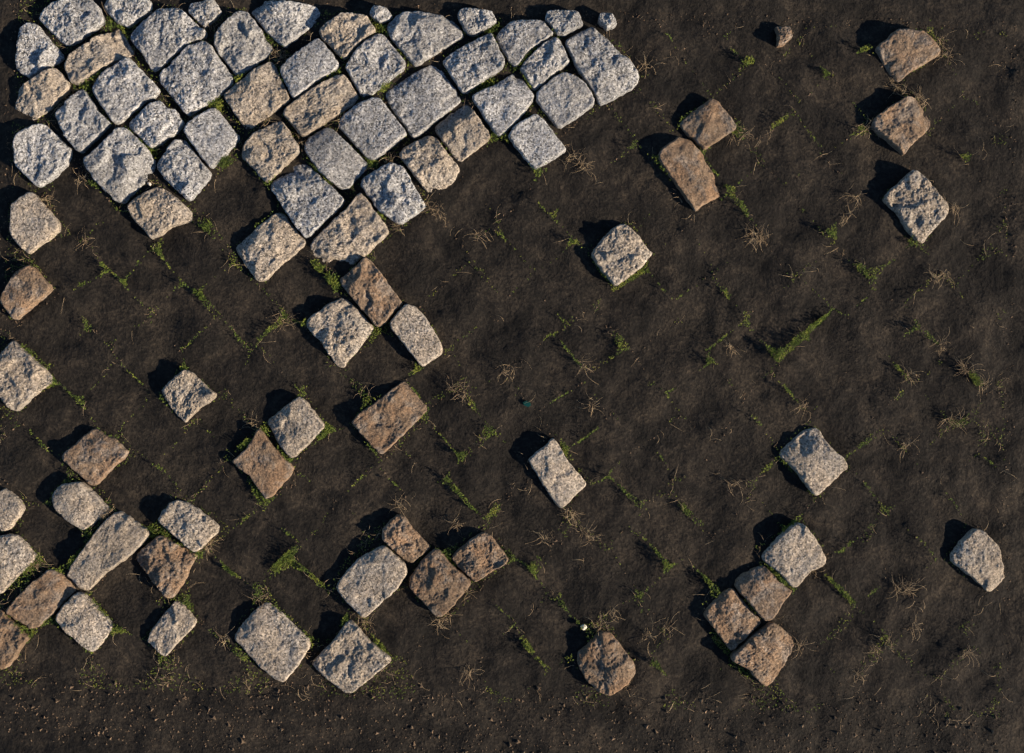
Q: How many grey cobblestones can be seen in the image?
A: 34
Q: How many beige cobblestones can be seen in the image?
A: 33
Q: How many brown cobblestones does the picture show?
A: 20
